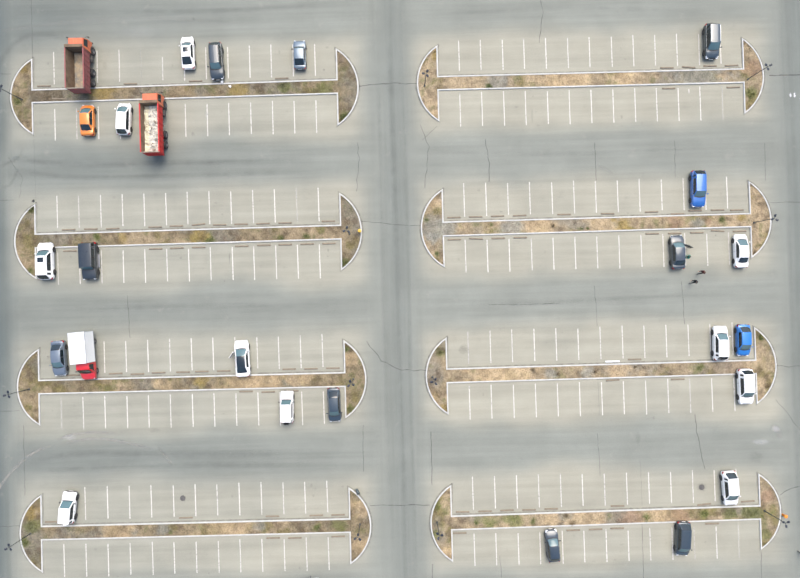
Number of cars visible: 22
